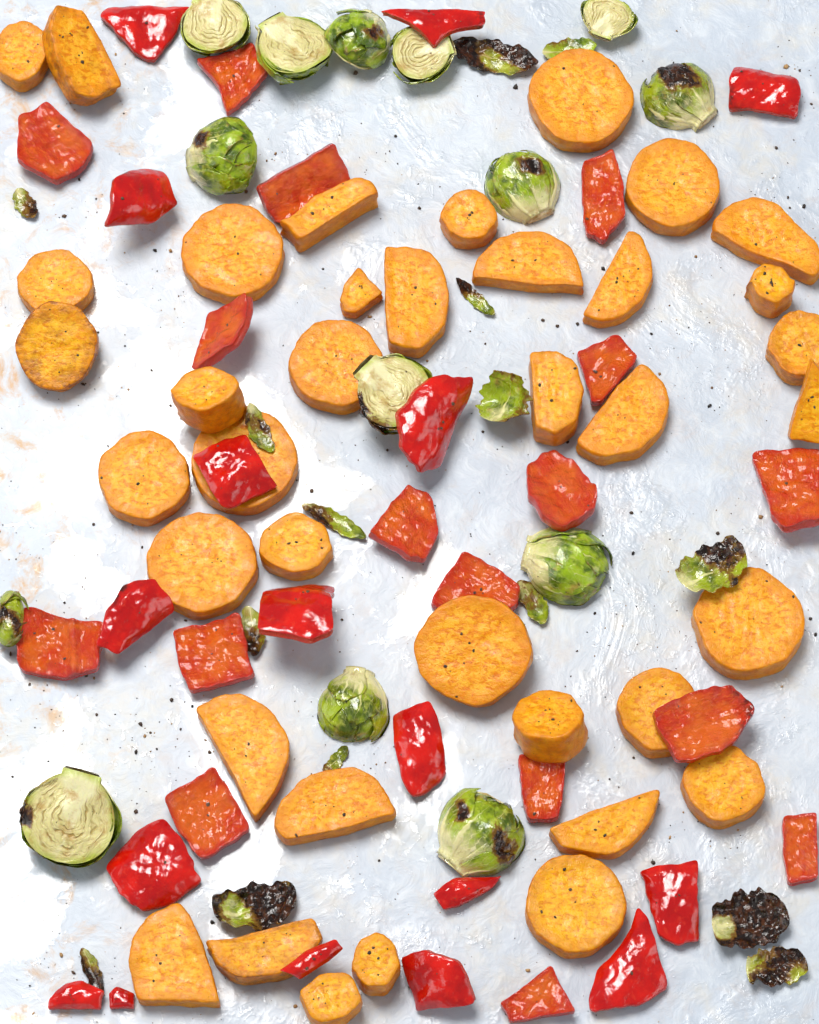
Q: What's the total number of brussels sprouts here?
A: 14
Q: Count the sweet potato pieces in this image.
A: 38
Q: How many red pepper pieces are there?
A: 34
